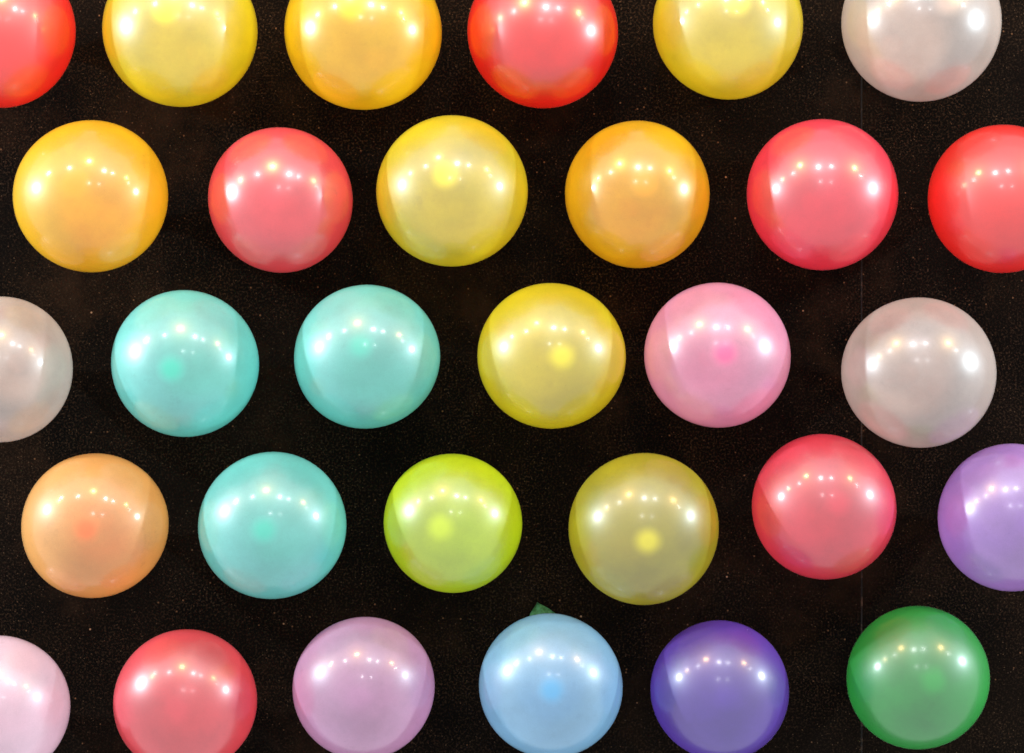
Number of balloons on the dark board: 30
